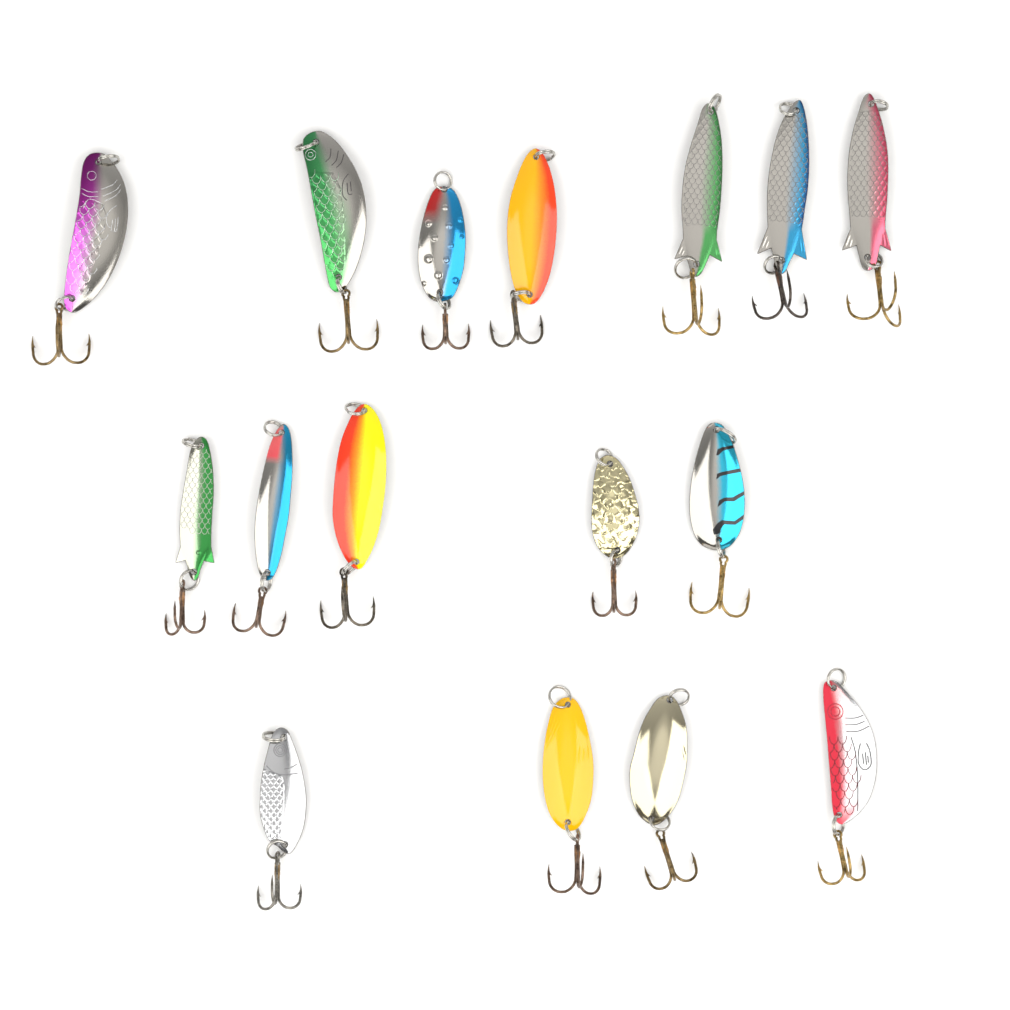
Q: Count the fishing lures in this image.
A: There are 16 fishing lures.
